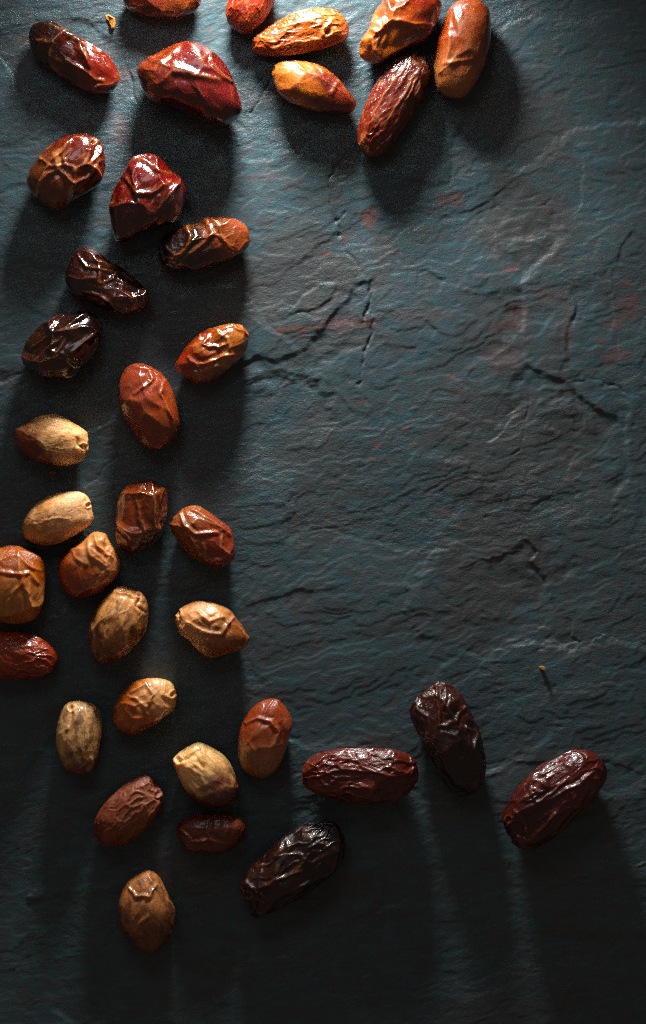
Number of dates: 36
